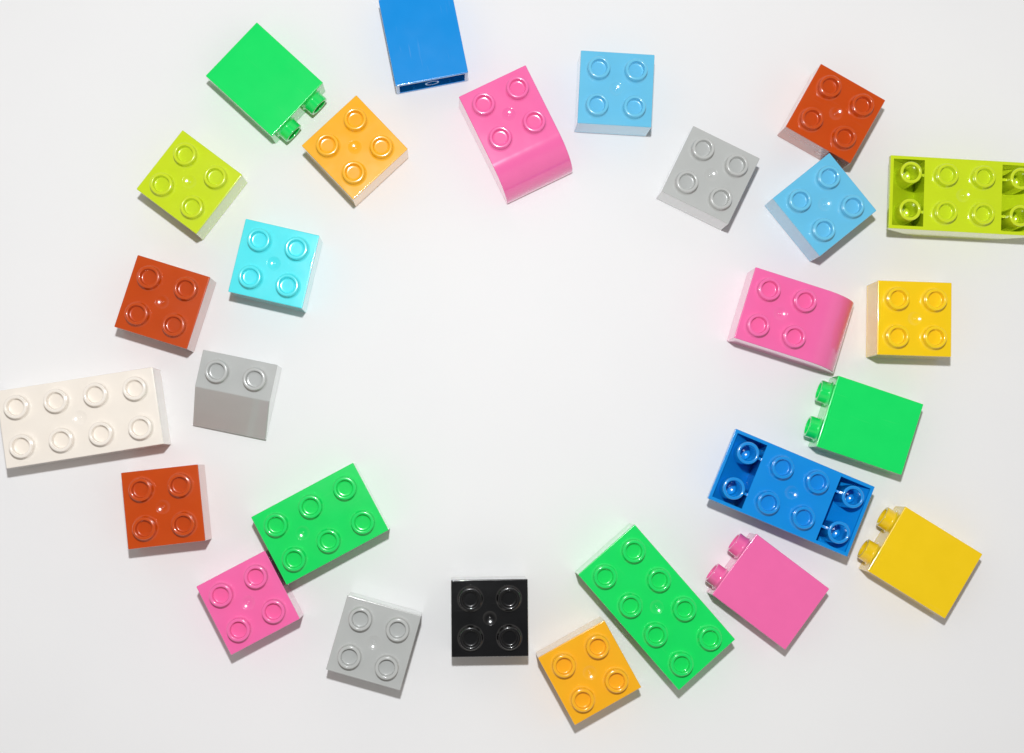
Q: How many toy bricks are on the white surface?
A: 27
